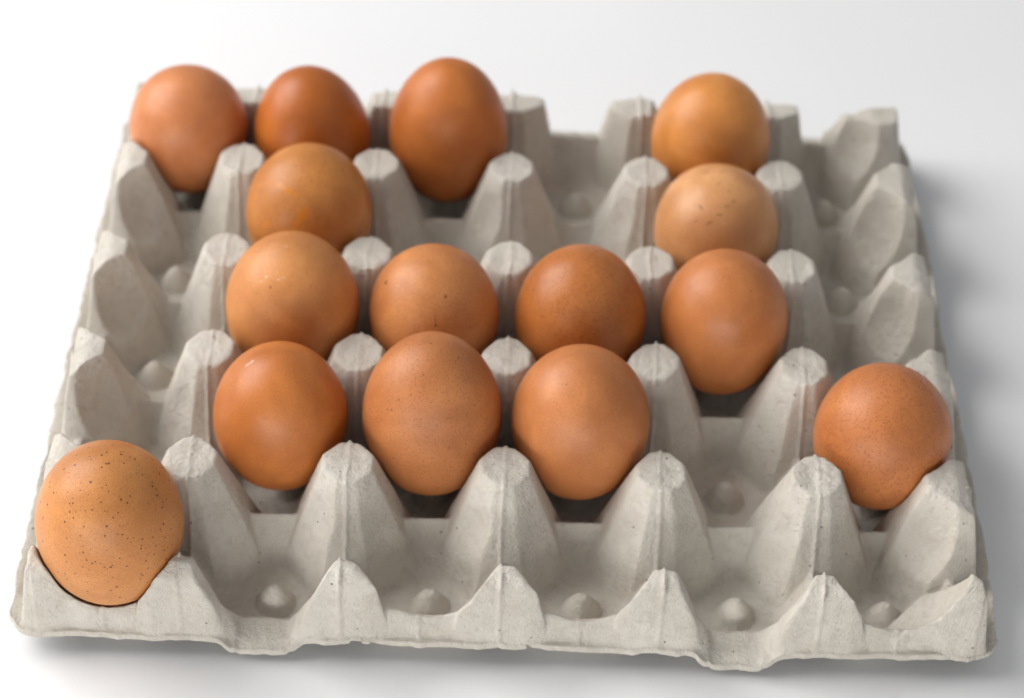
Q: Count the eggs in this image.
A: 15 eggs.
